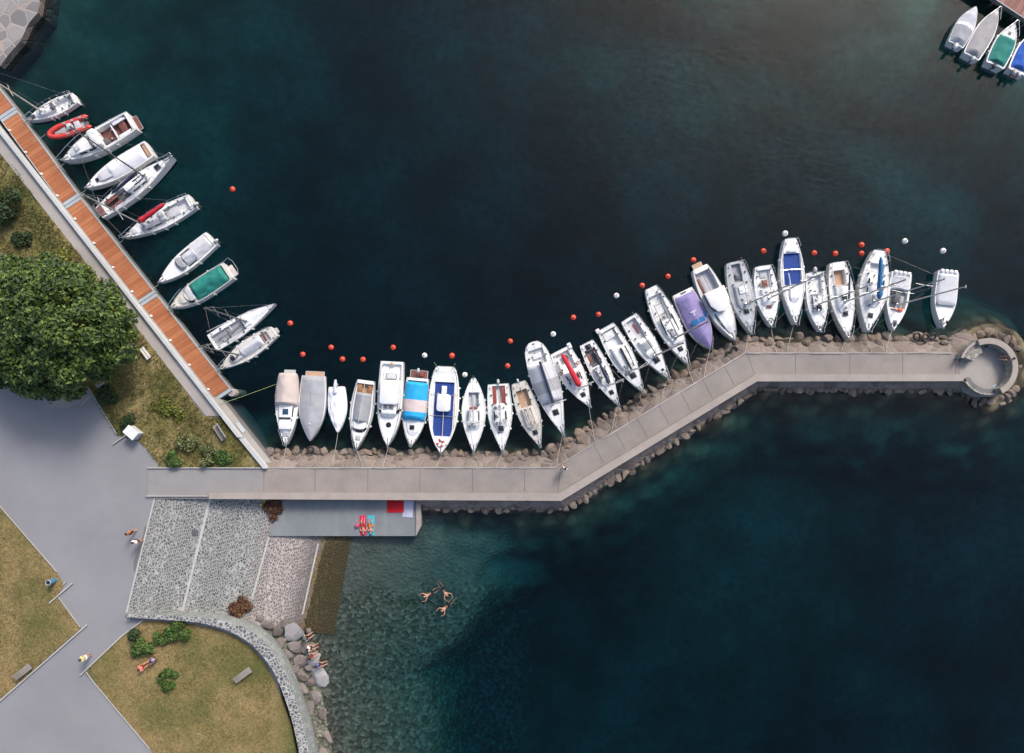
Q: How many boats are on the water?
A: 40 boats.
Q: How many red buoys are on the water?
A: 21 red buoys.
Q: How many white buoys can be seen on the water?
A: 7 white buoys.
